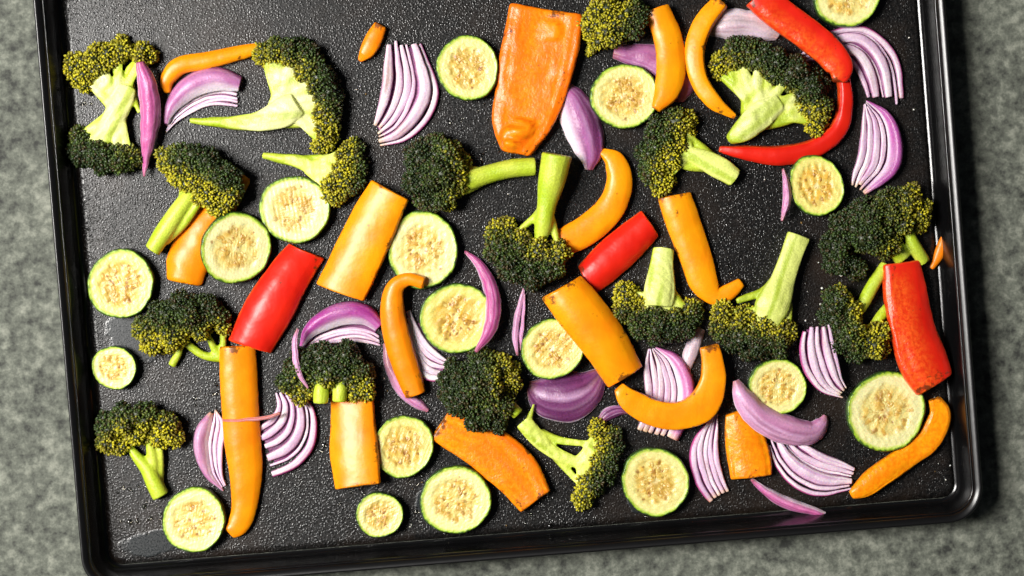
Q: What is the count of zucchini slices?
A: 18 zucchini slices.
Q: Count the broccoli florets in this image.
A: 18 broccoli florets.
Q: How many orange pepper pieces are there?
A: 18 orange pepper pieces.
